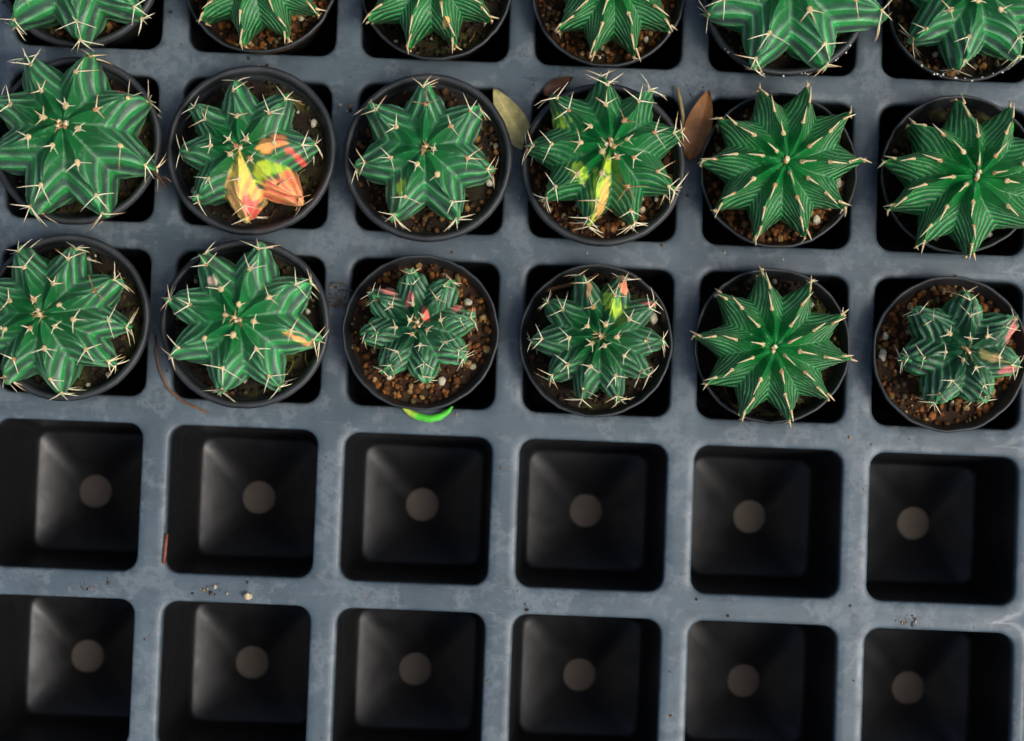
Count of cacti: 18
